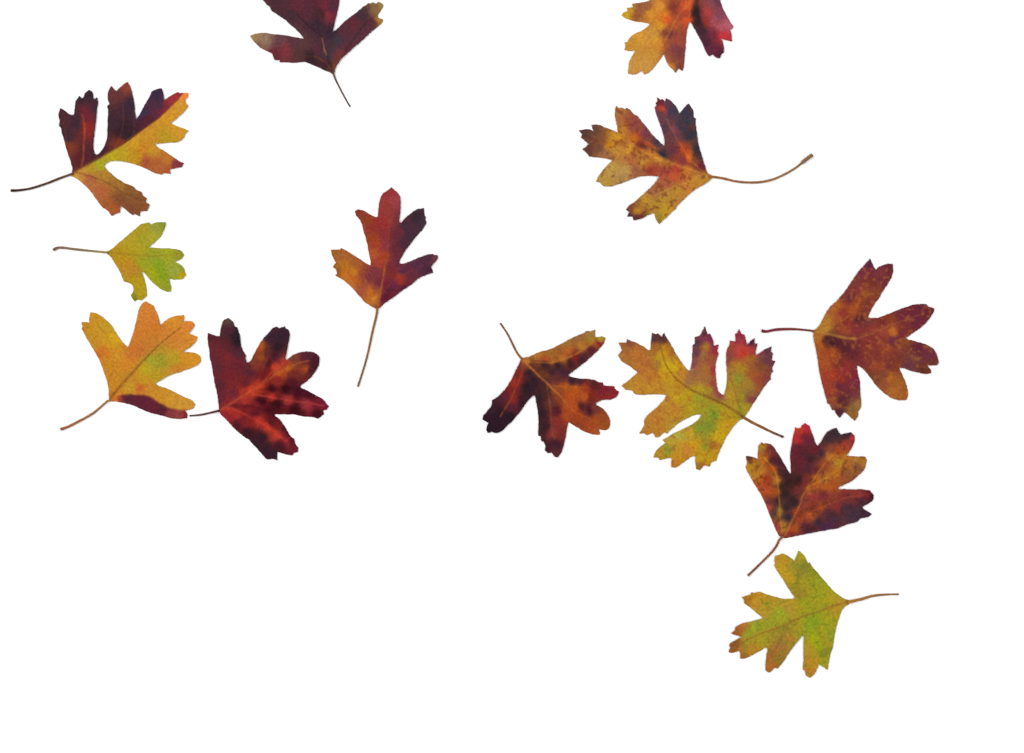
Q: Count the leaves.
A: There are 13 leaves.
